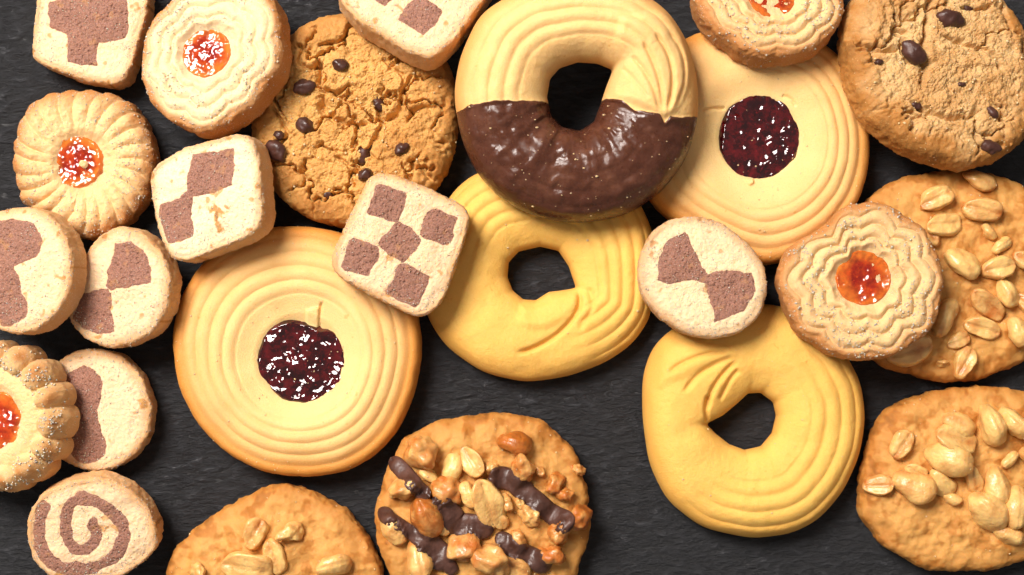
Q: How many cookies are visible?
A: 25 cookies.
